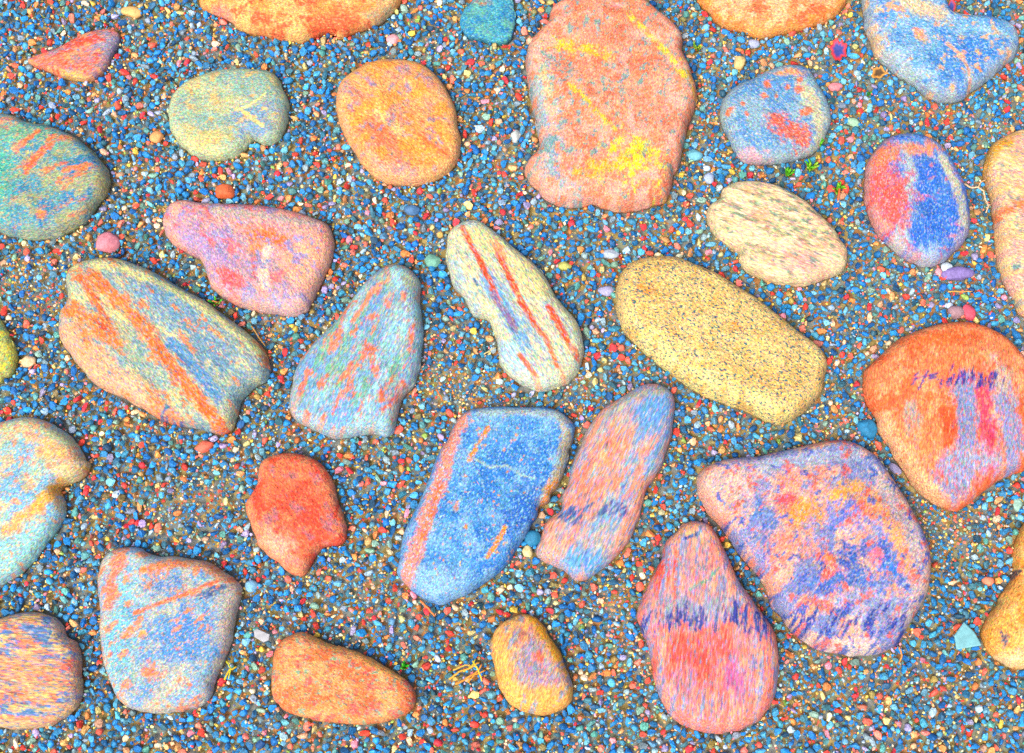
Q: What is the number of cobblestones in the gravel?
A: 31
